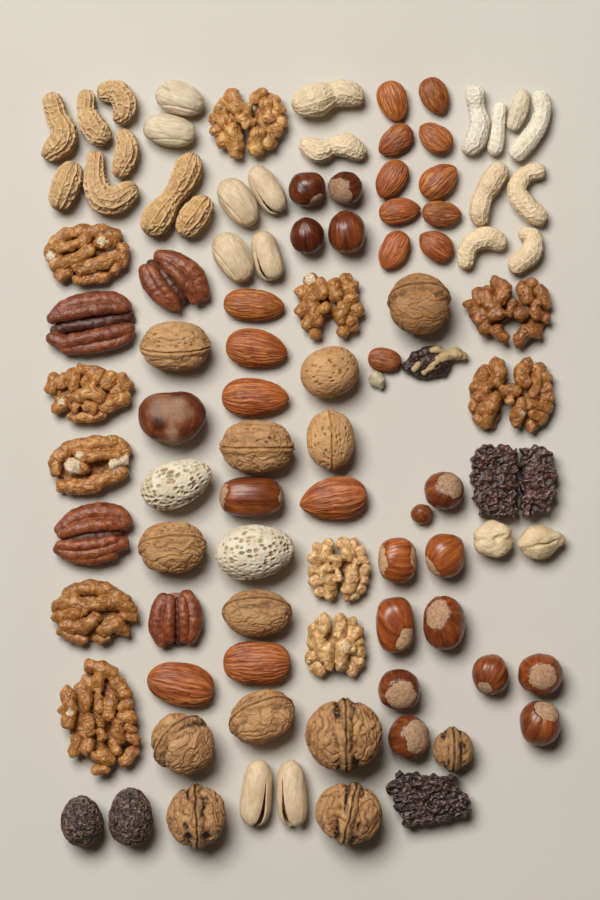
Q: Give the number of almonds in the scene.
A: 17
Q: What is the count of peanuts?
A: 18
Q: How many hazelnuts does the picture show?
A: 16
